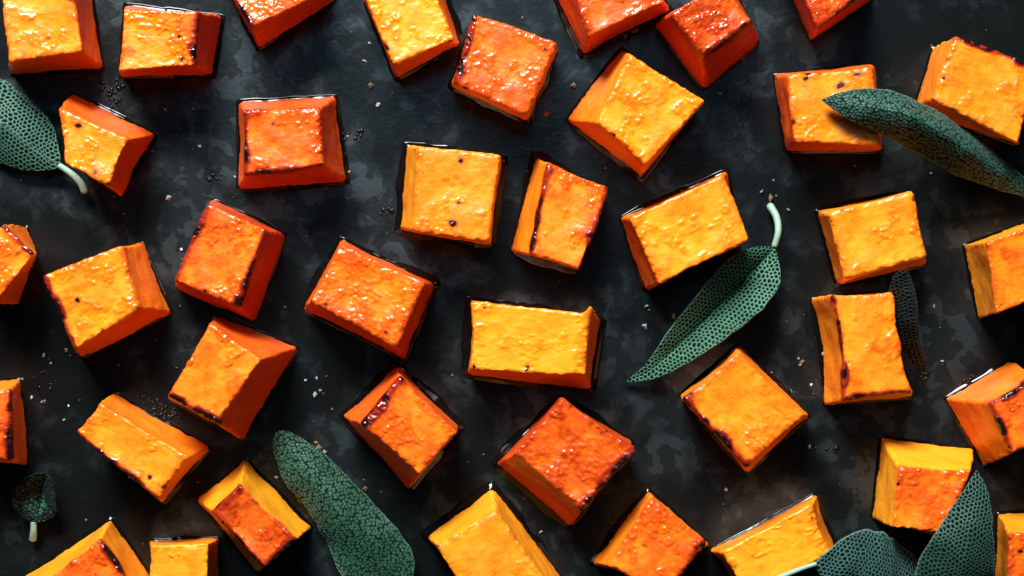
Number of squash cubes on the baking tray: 39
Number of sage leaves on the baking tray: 8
